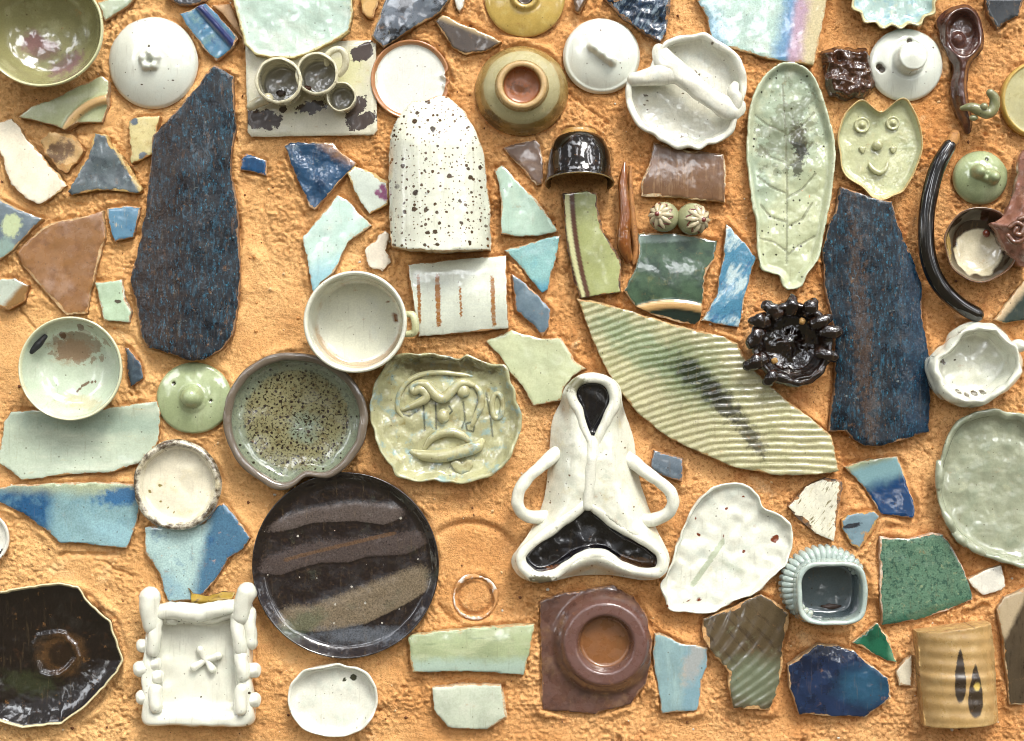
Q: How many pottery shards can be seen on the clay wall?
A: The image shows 61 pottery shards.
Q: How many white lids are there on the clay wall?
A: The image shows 3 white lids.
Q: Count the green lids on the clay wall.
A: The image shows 2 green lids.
